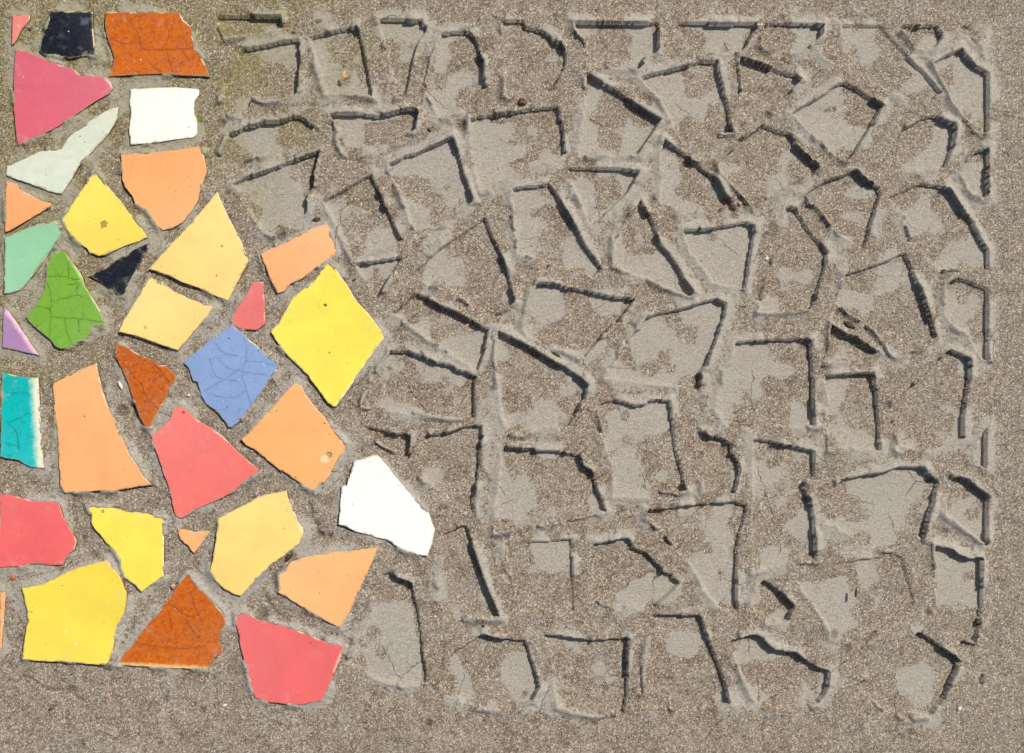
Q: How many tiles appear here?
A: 34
